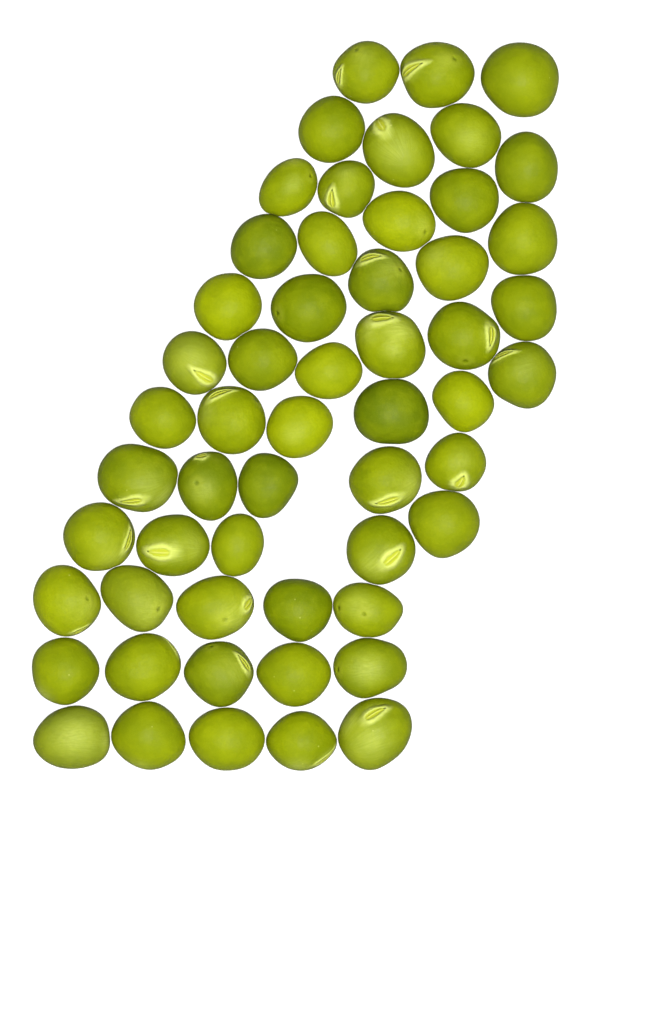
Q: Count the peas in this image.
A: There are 55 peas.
